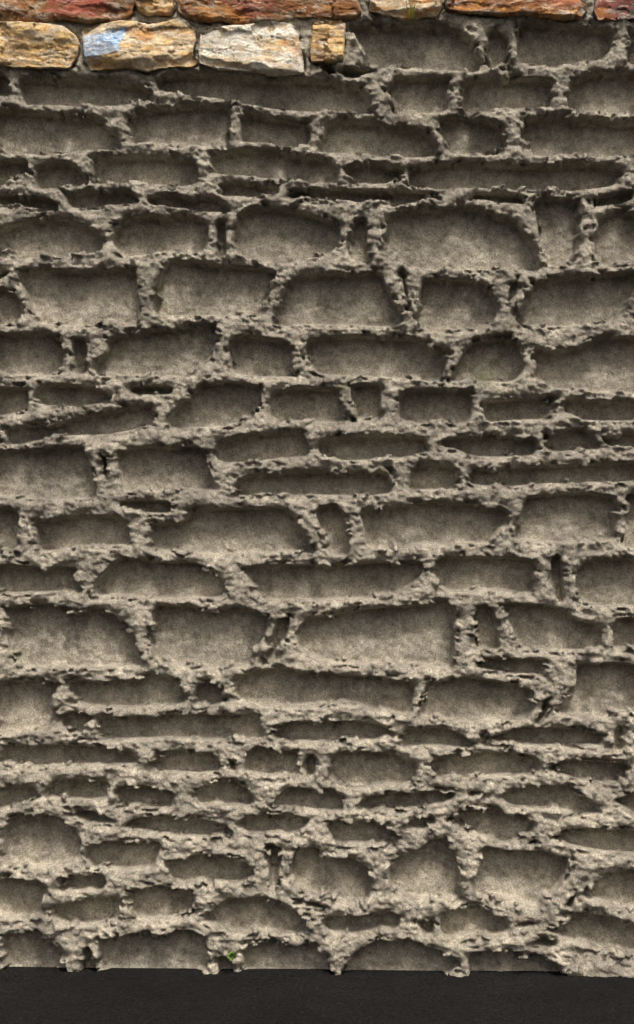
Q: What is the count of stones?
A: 10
